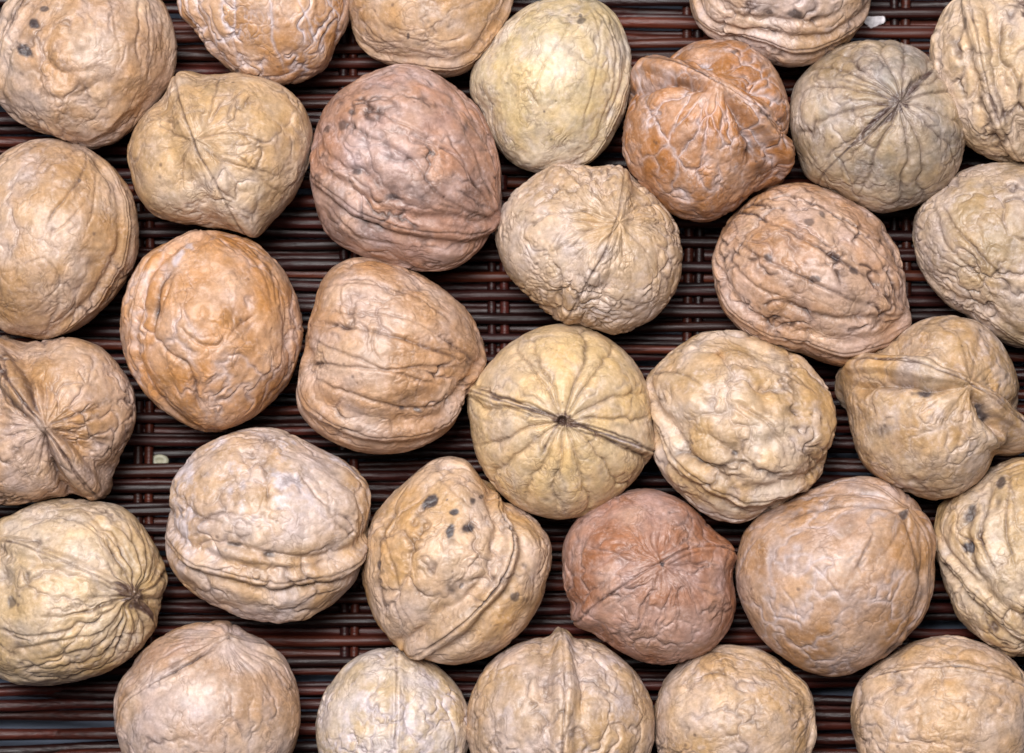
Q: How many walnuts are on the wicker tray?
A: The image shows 31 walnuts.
